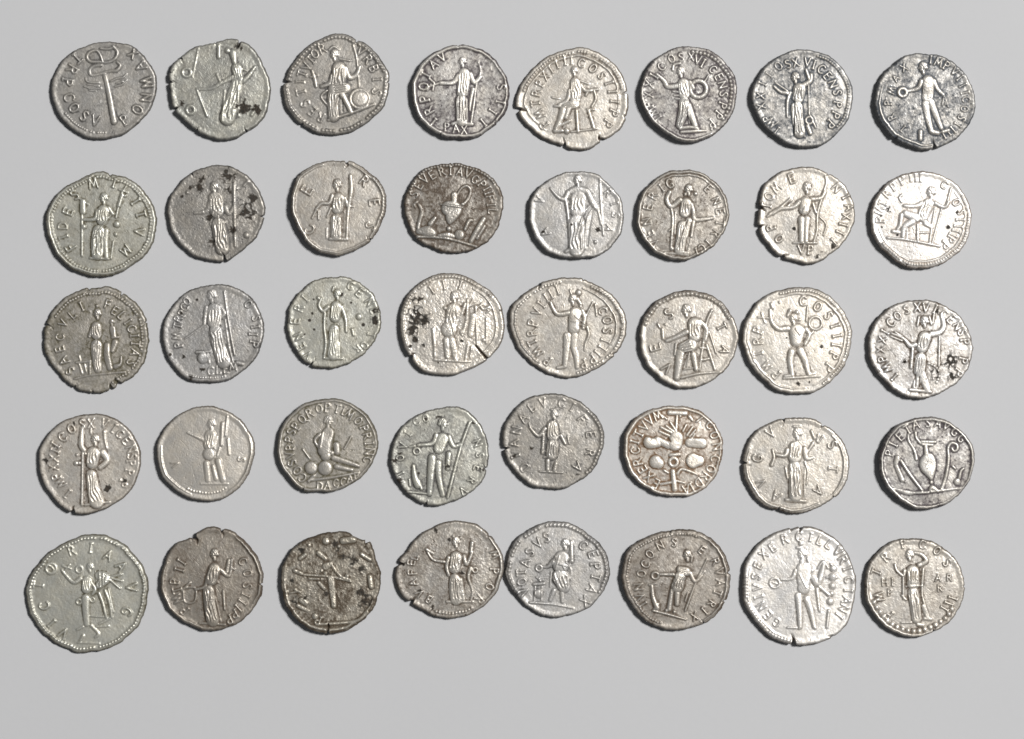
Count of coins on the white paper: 40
